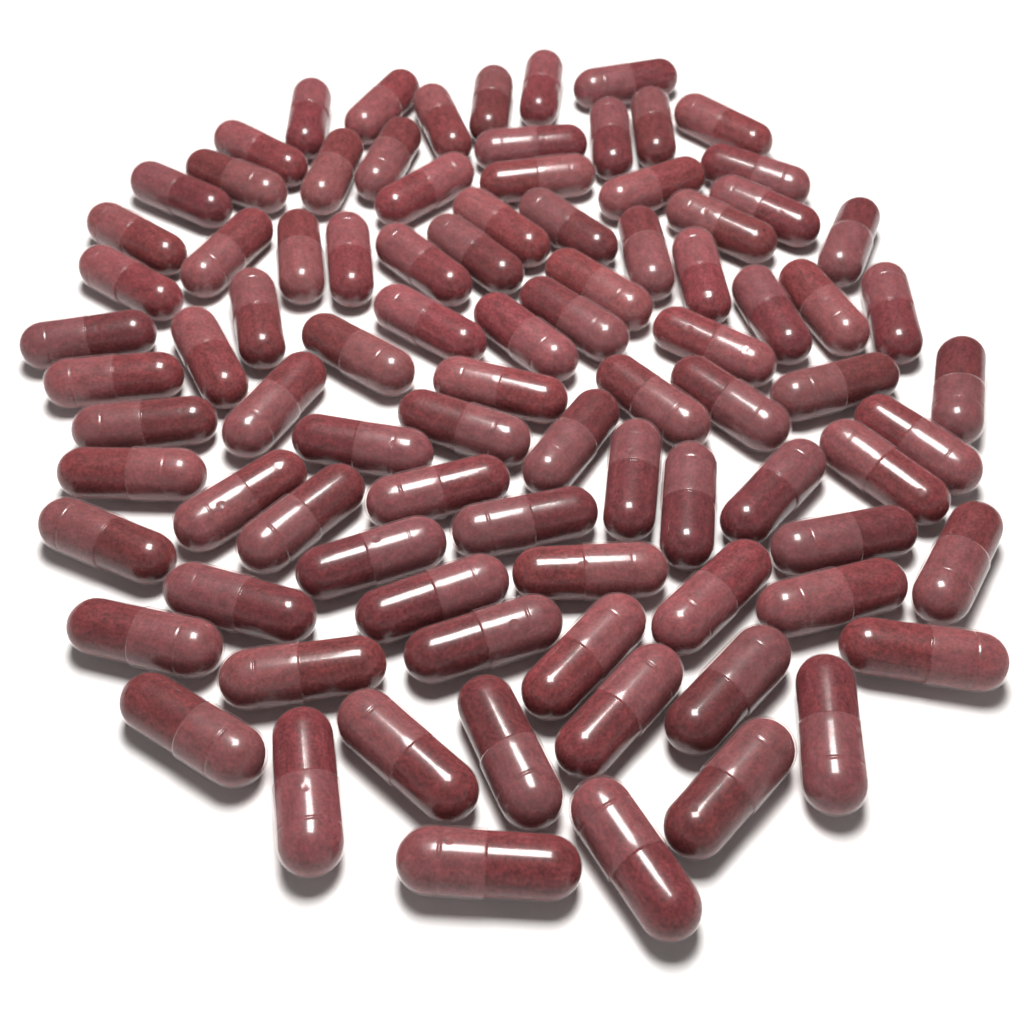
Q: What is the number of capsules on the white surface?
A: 90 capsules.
